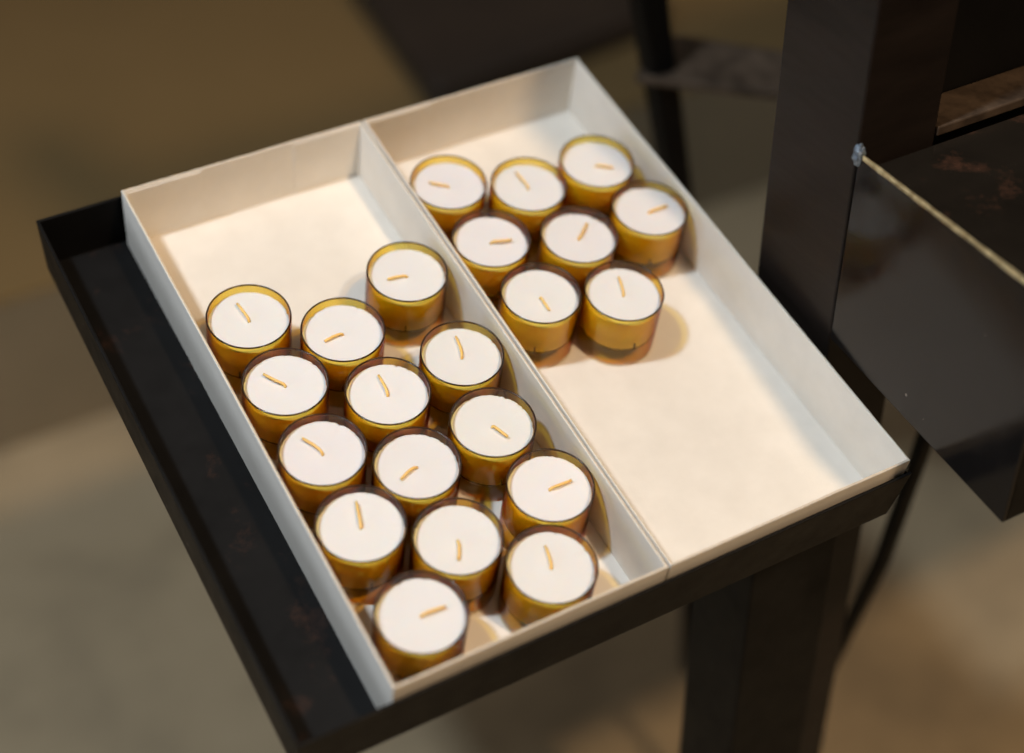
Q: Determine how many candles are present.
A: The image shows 22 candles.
